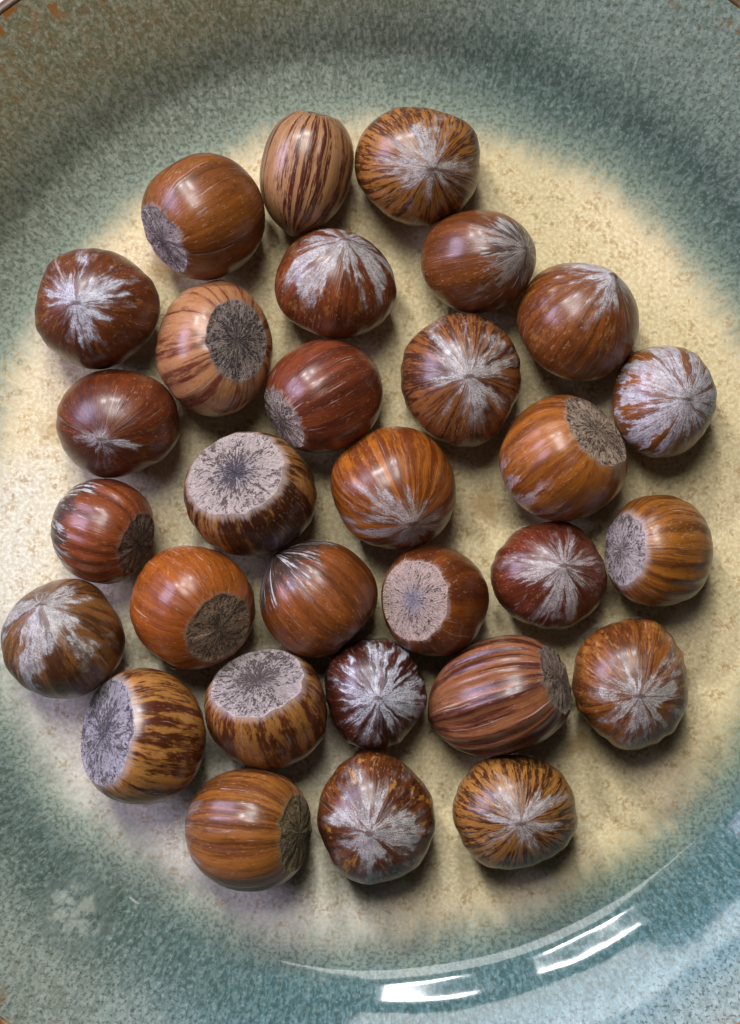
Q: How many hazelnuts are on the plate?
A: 30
